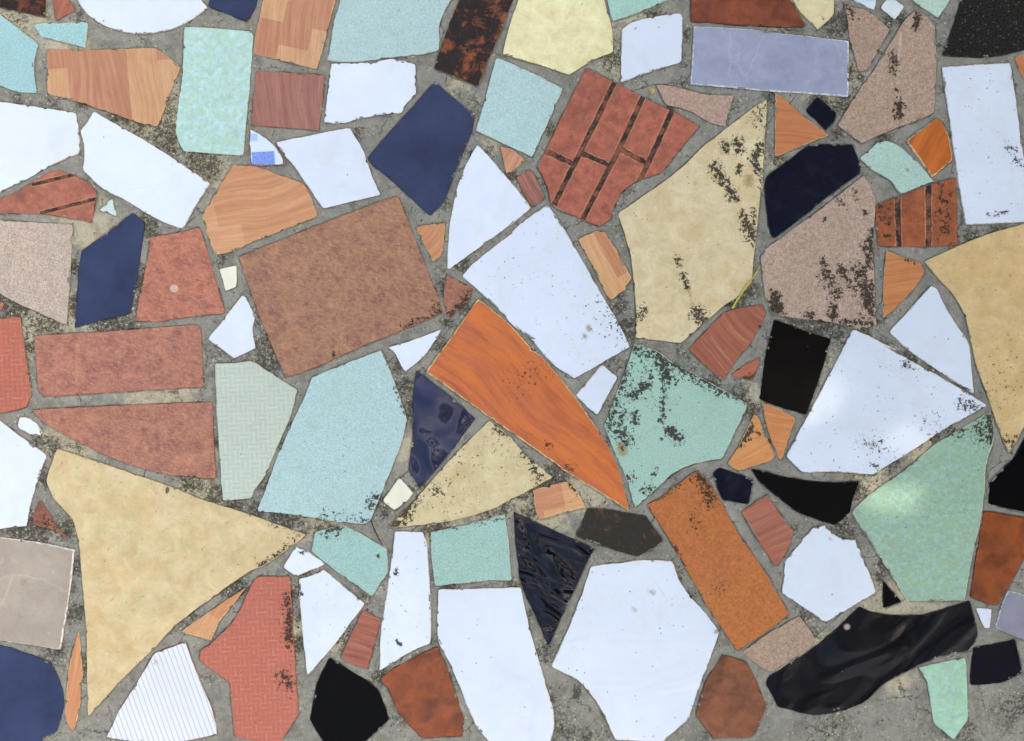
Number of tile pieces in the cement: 120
